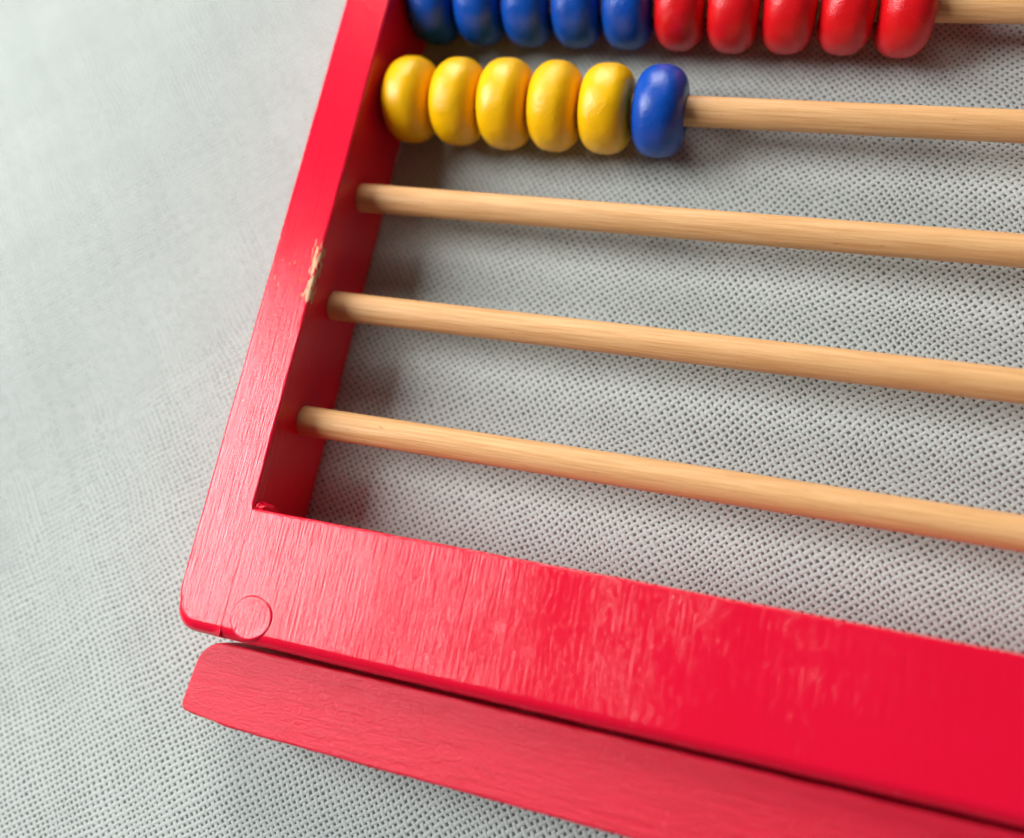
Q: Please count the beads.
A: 16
